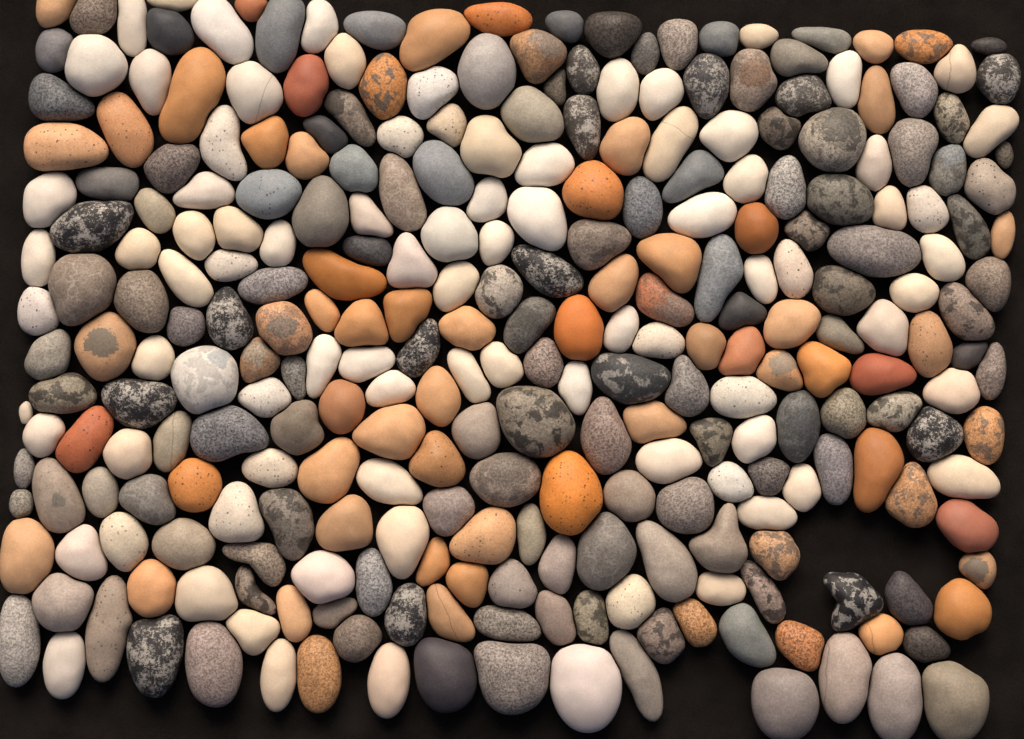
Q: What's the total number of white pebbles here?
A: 86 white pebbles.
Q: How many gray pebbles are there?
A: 107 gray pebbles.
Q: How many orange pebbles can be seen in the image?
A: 66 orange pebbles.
